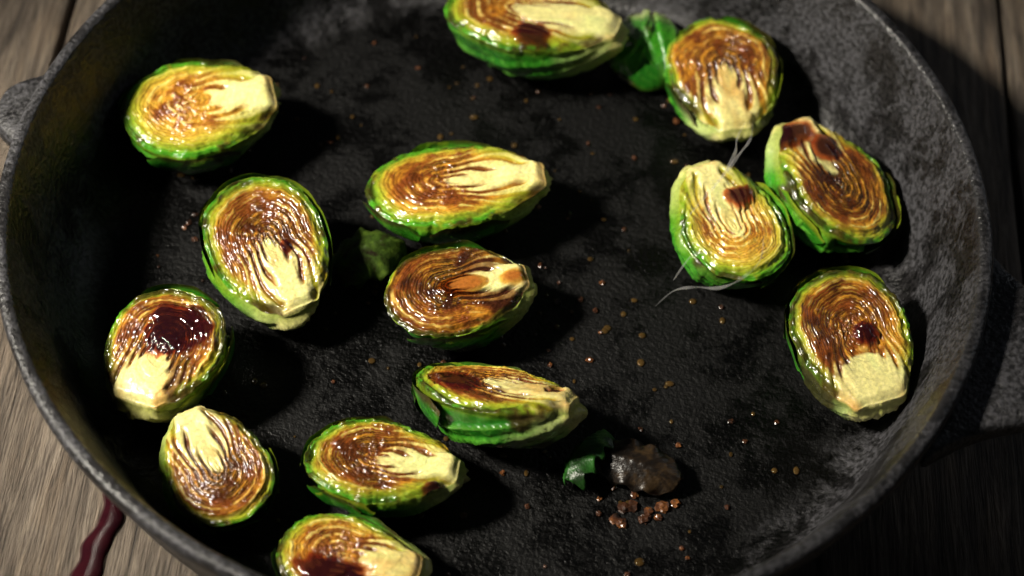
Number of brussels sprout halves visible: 15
